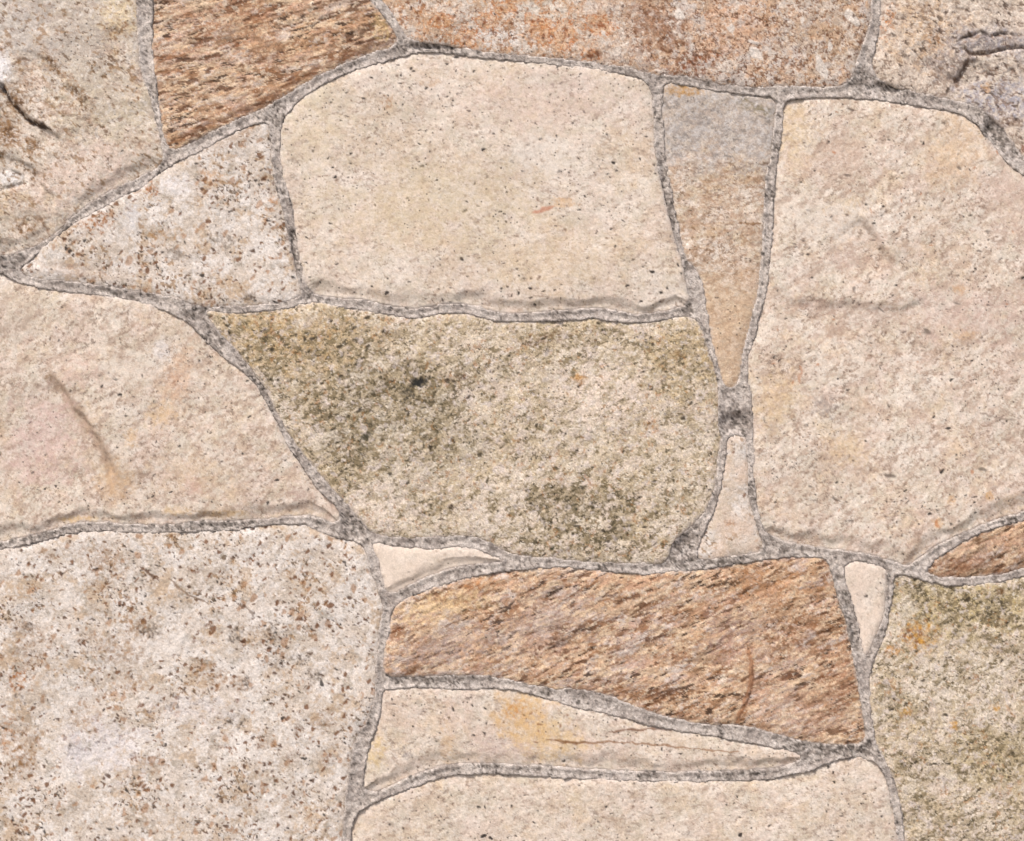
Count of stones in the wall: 19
